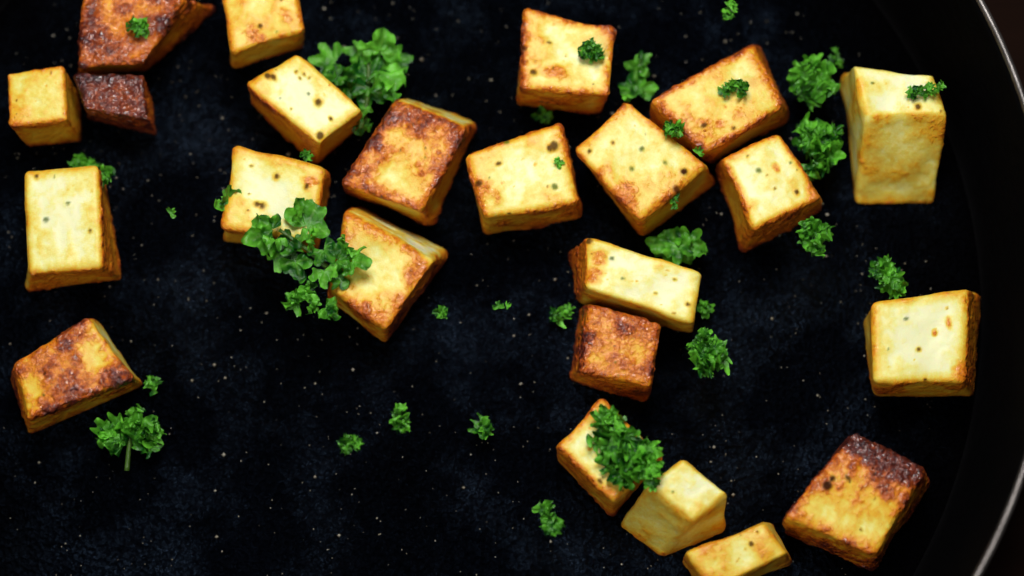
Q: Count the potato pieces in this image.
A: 23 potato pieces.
